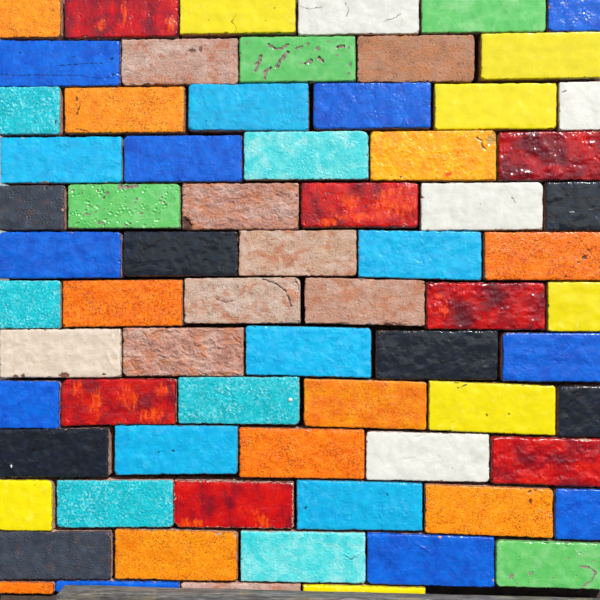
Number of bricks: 70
